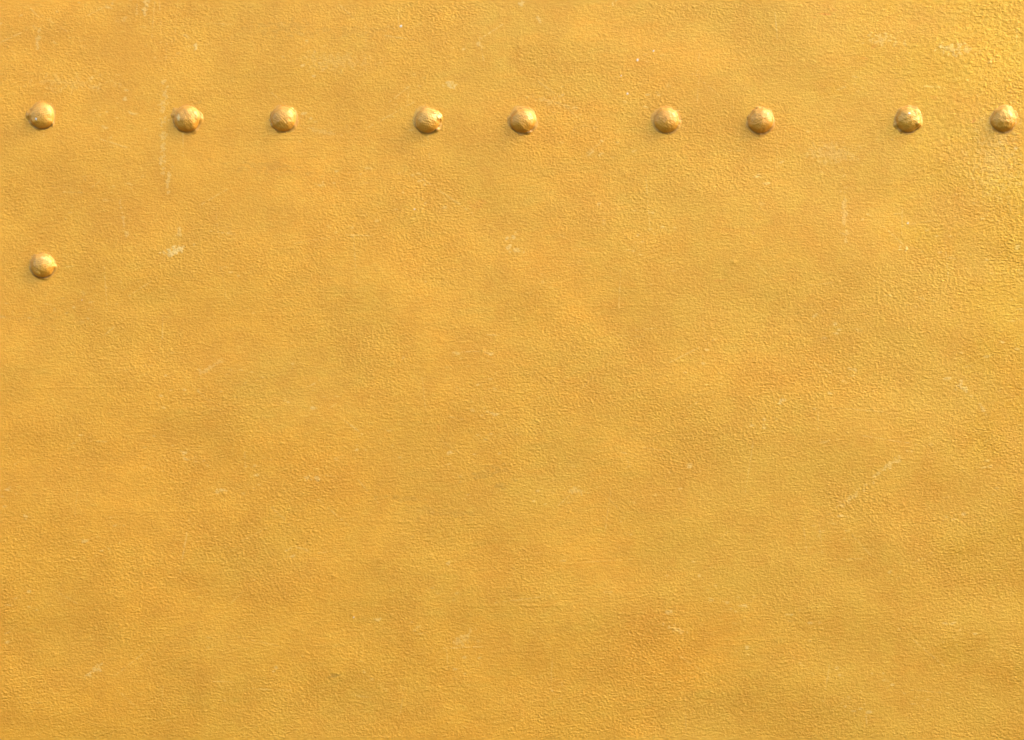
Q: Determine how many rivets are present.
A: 10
